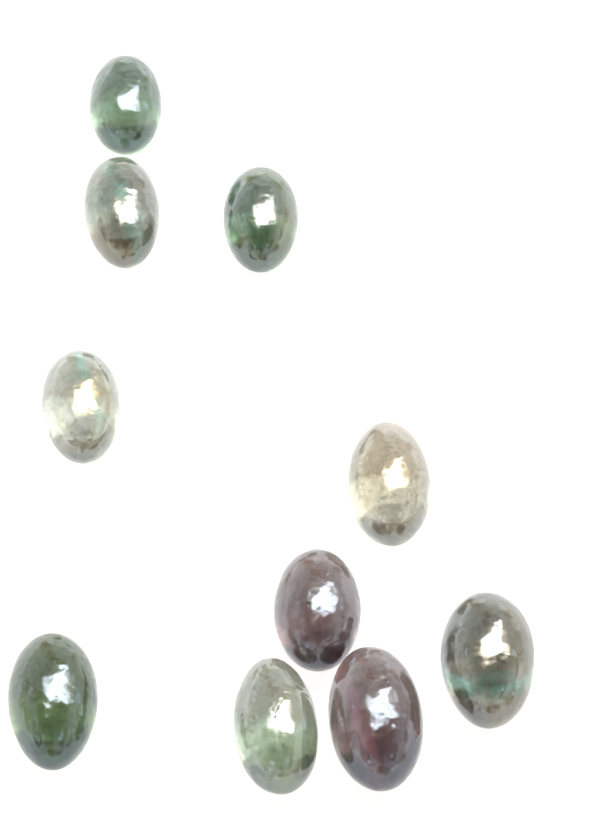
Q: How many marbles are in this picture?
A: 10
